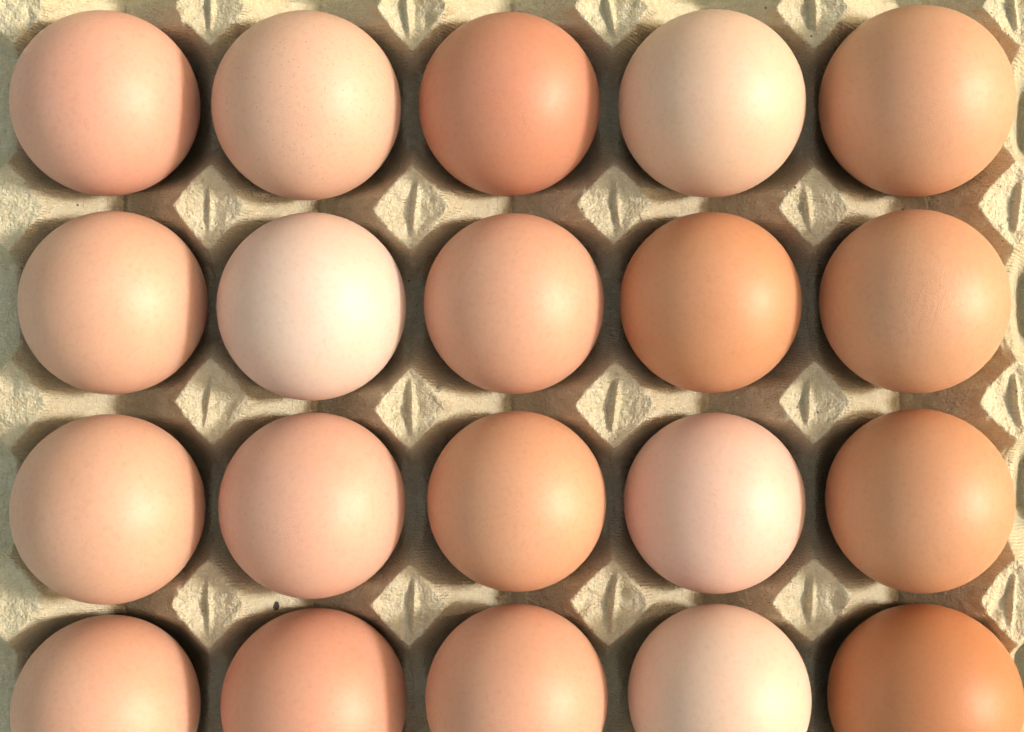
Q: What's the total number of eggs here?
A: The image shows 20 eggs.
